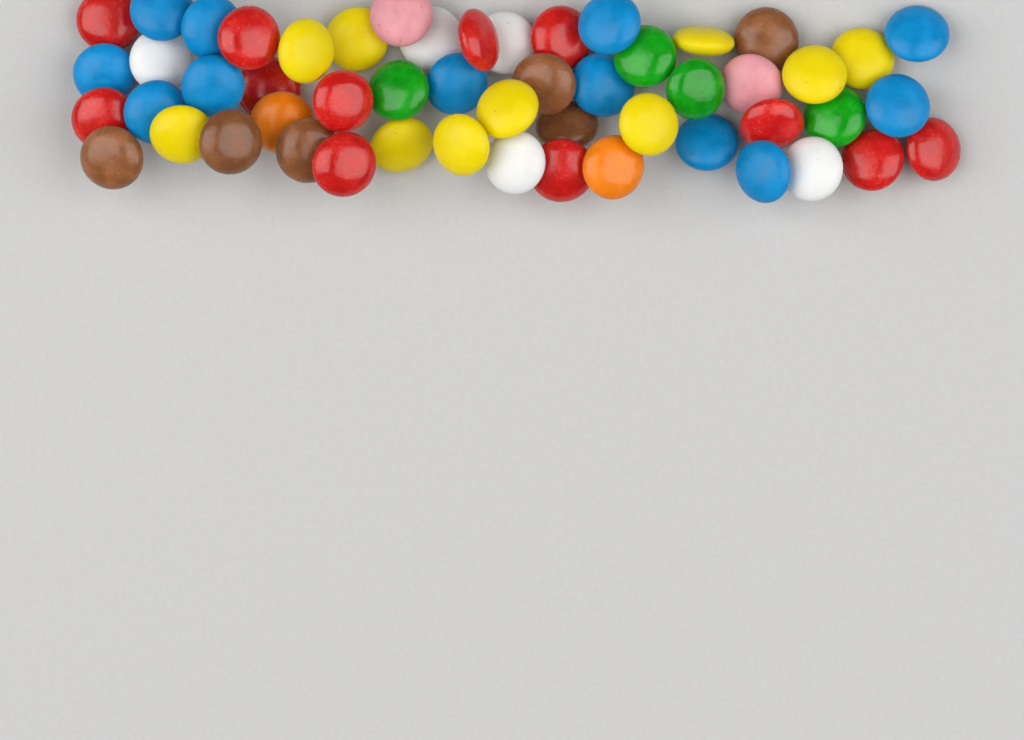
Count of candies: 53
